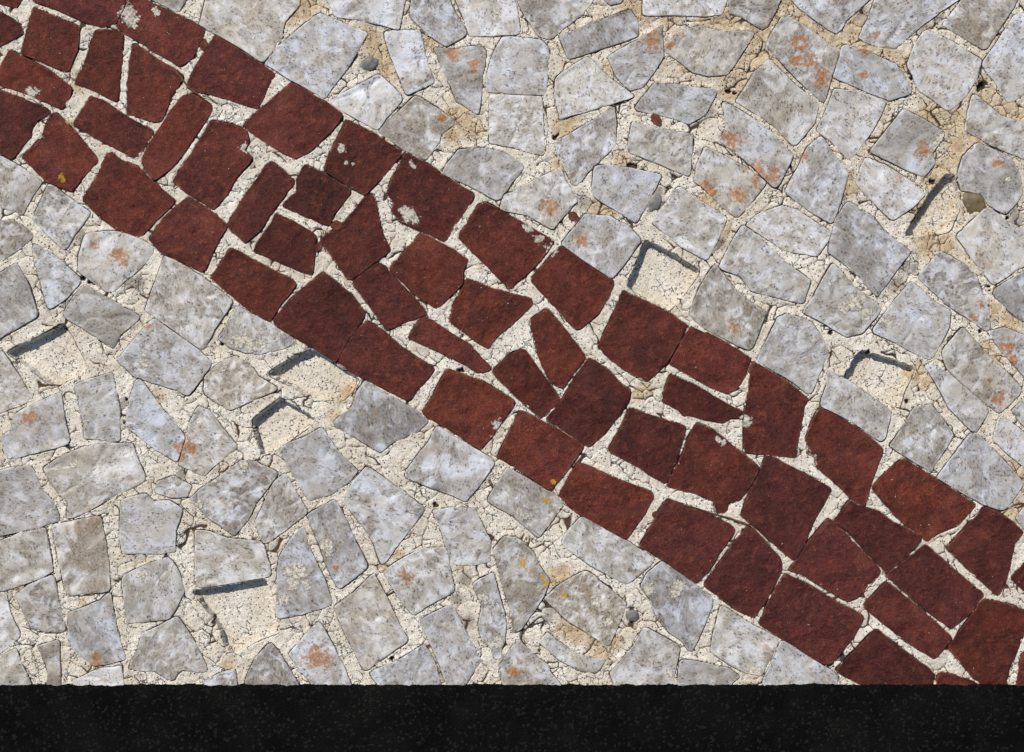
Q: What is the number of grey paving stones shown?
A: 122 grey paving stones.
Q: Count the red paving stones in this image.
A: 60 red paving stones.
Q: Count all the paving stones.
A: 182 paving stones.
